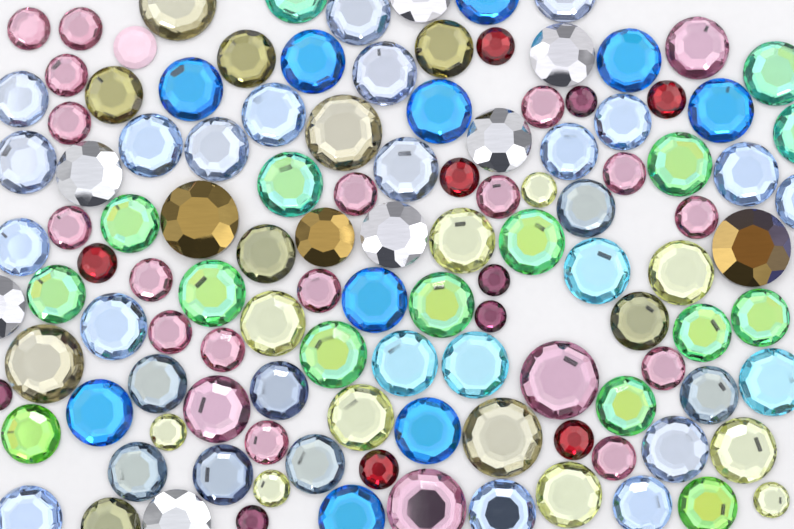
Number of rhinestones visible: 119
